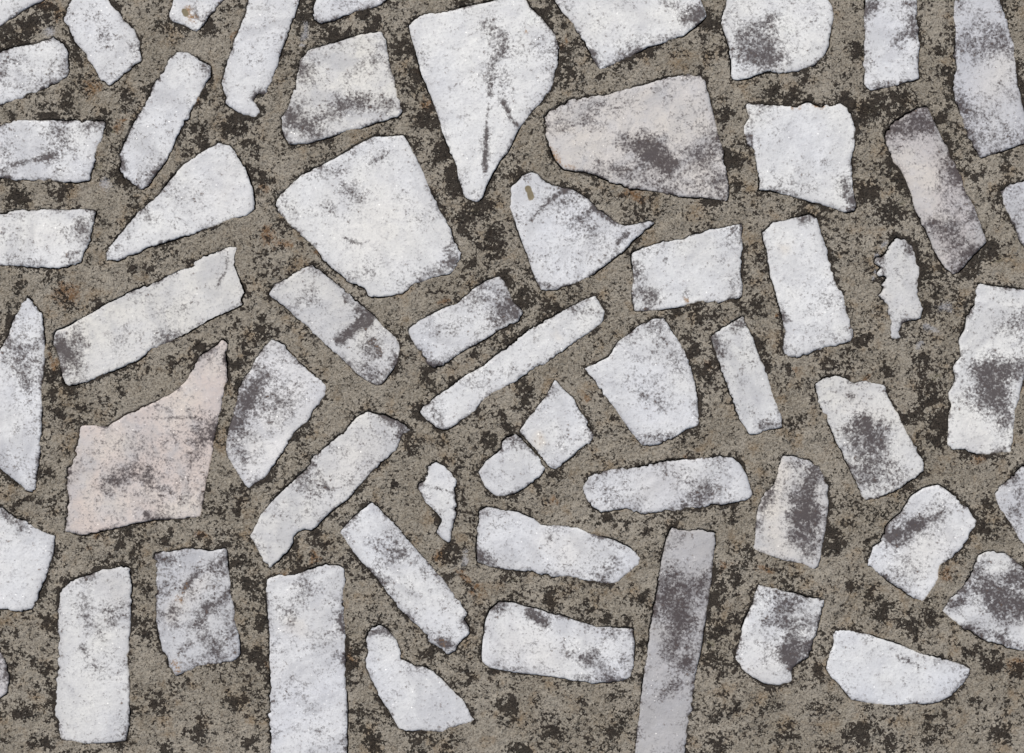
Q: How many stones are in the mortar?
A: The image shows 57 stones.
